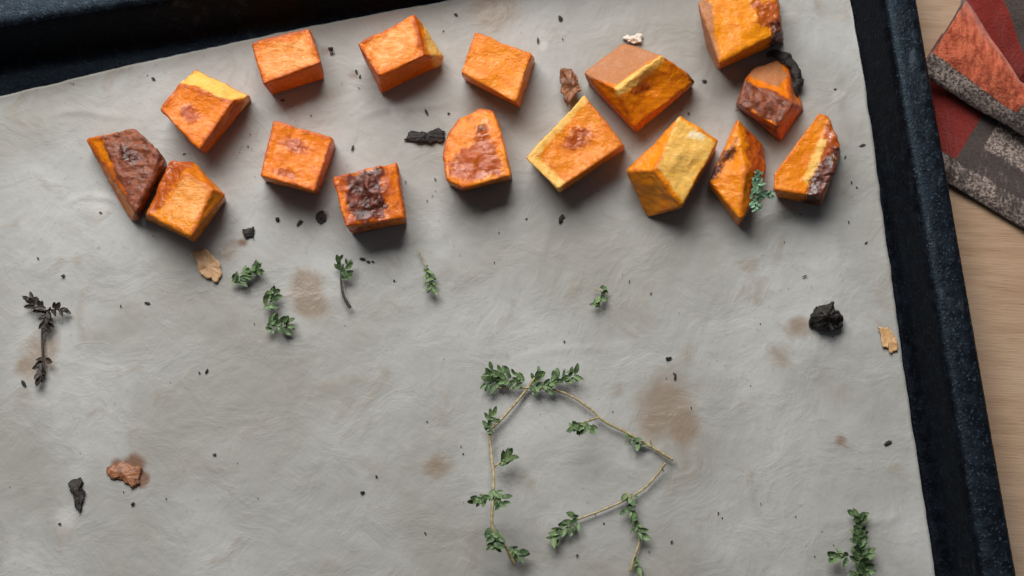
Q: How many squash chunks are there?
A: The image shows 16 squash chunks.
